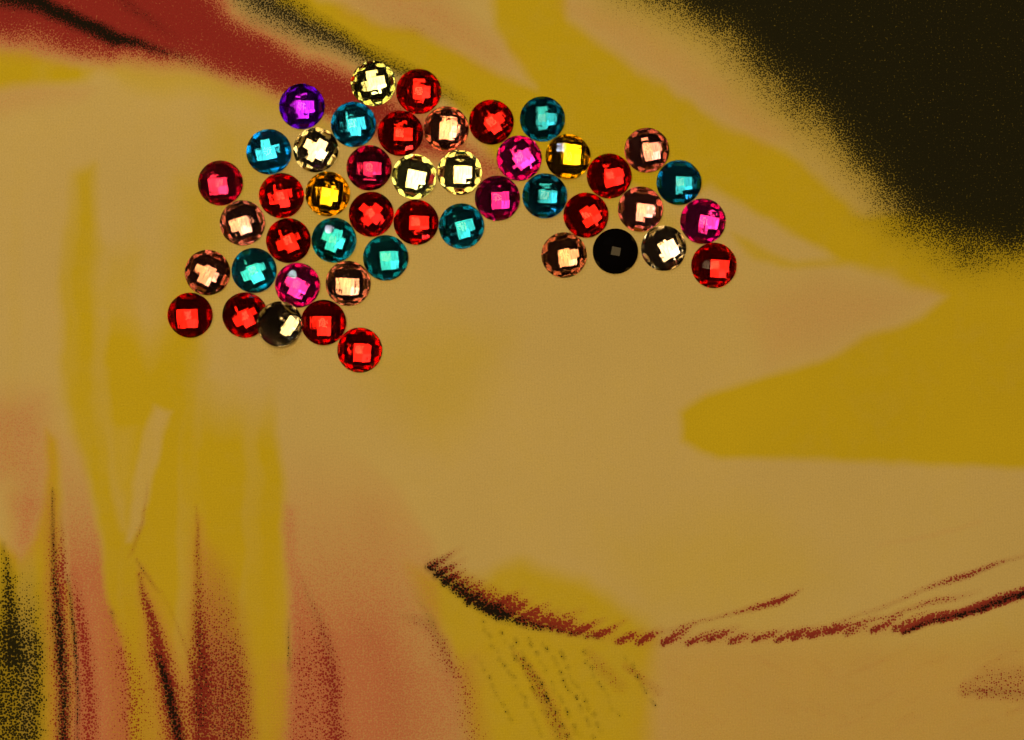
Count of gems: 46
